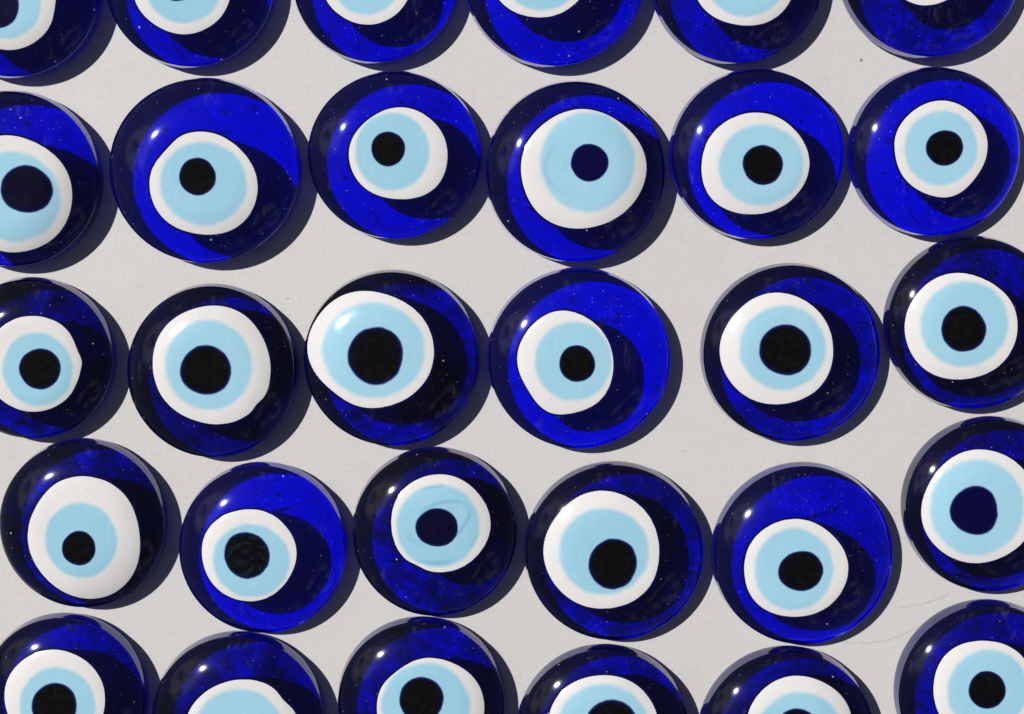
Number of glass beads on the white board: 30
